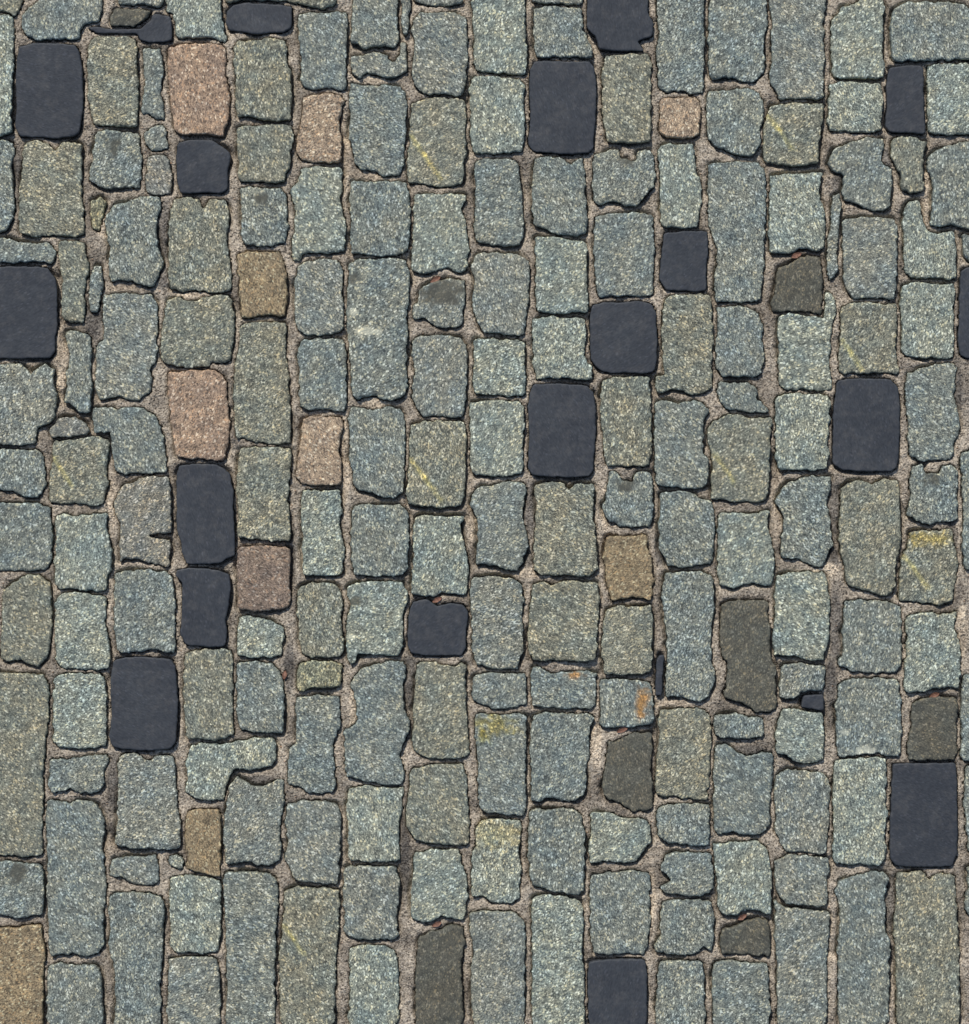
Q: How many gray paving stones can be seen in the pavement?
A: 190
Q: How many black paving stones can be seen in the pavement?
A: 21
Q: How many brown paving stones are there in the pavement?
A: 10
